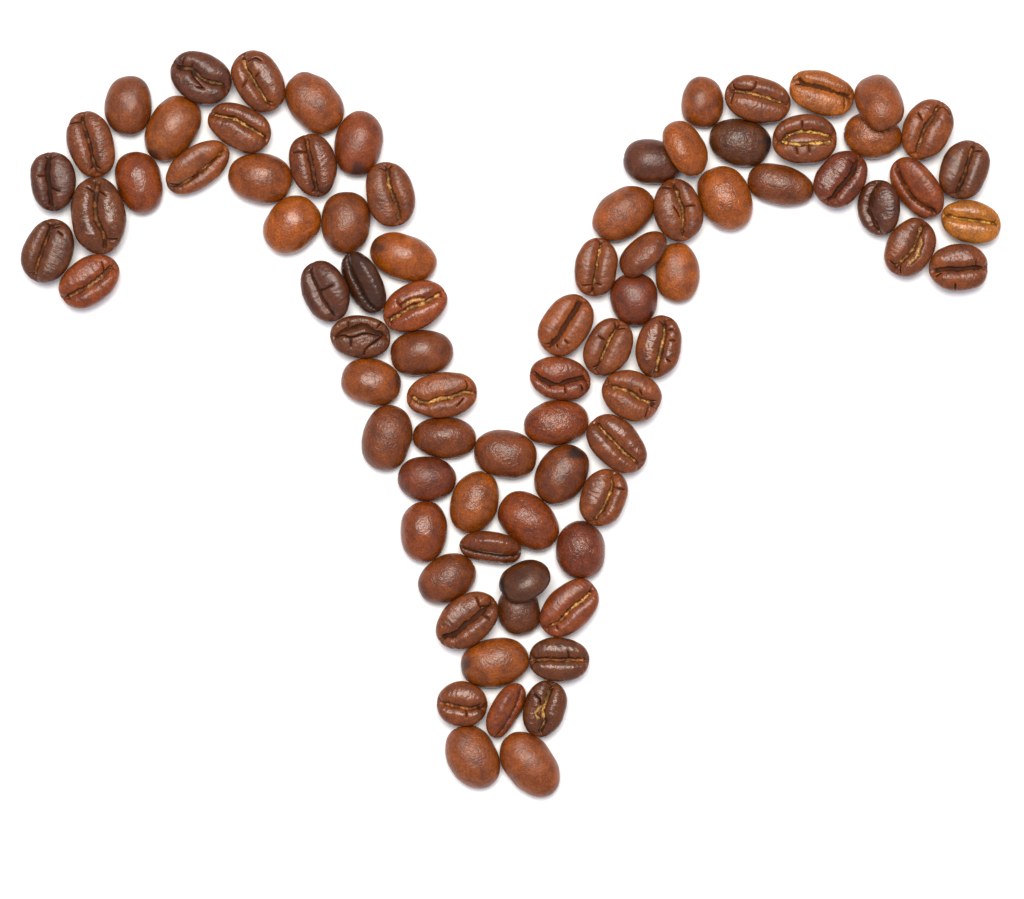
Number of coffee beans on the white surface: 82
